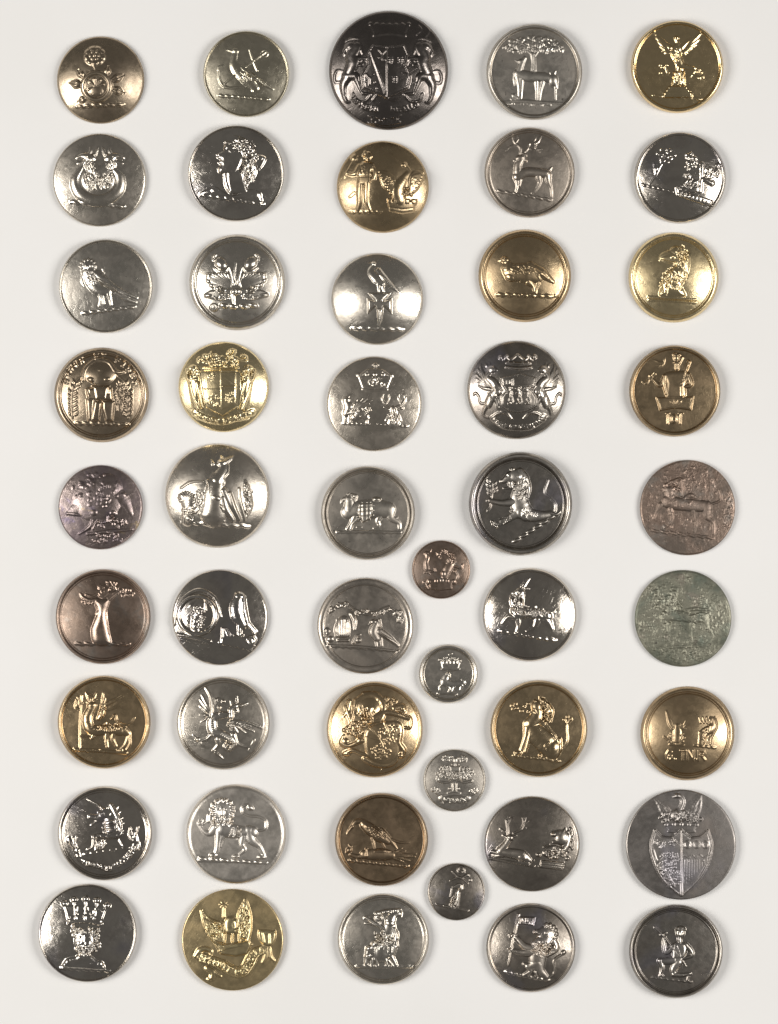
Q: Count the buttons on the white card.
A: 49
